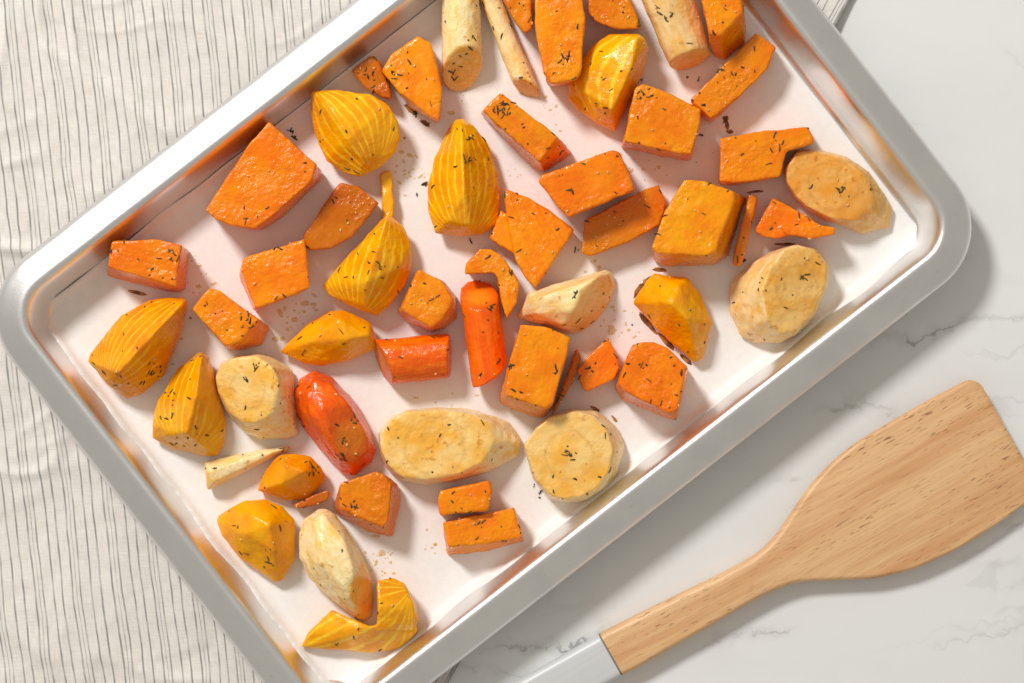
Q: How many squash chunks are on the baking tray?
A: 31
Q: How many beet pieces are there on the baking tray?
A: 11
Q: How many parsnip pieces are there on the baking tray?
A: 11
